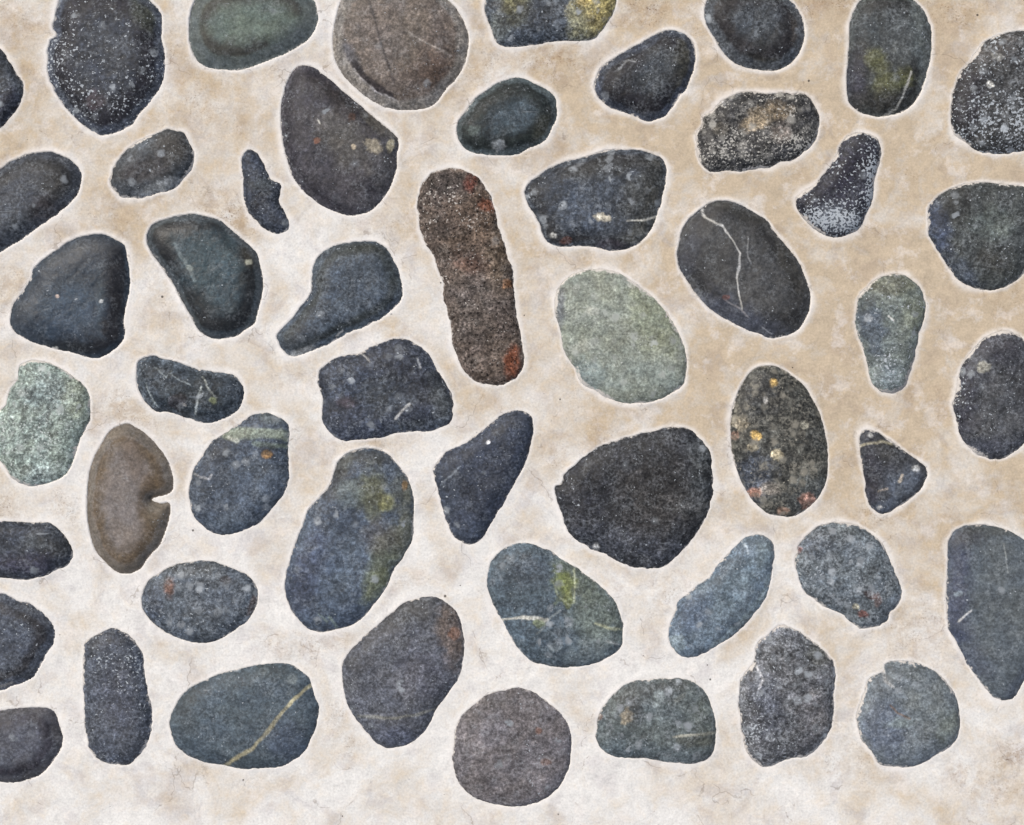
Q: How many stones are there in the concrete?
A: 51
